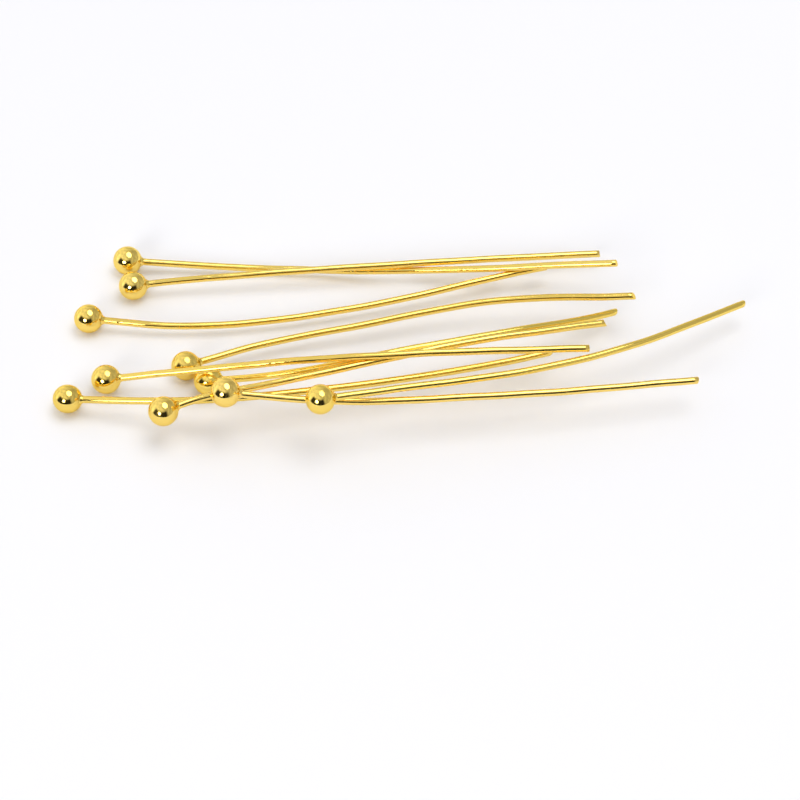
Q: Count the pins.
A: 10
